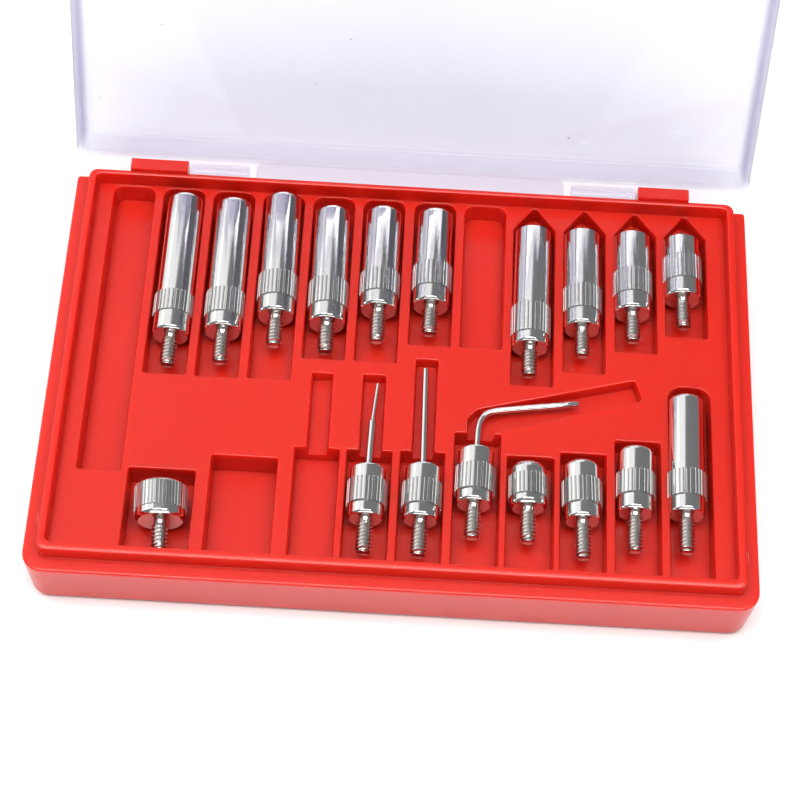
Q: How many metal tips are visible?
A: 18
